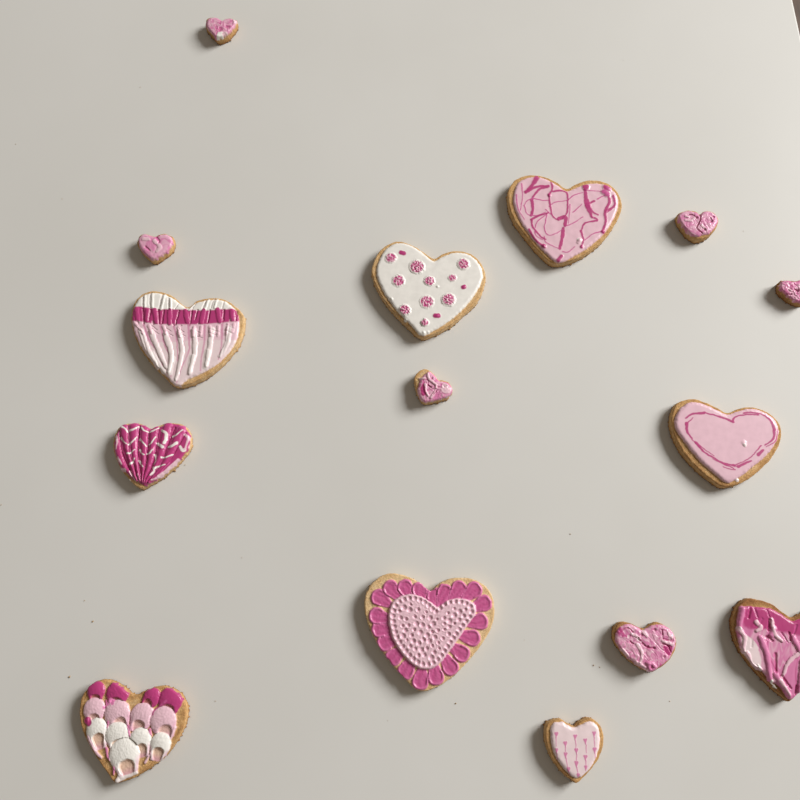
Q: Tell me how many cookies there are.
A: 15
